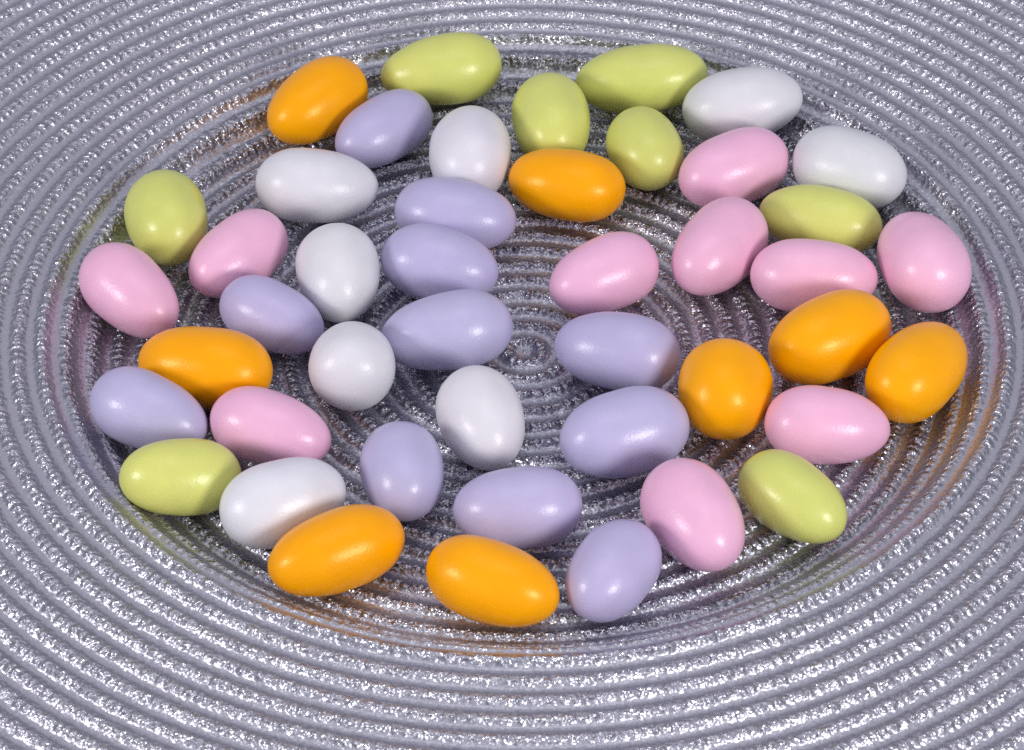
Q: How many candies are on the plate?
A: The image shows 45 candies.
